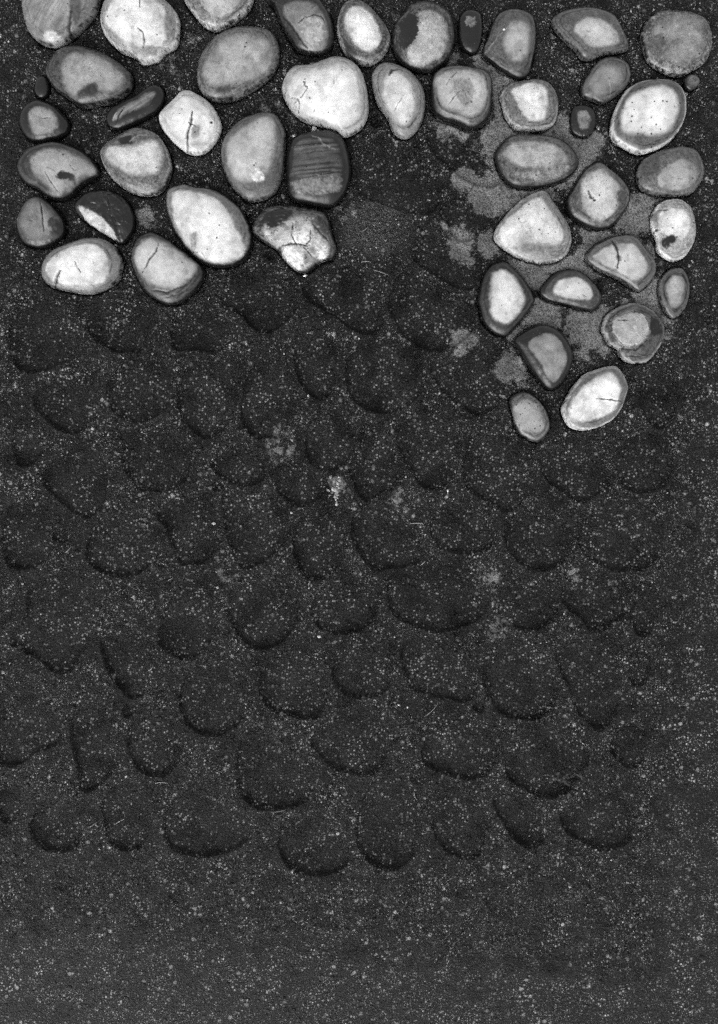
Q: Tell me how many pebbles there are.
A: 47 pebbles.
